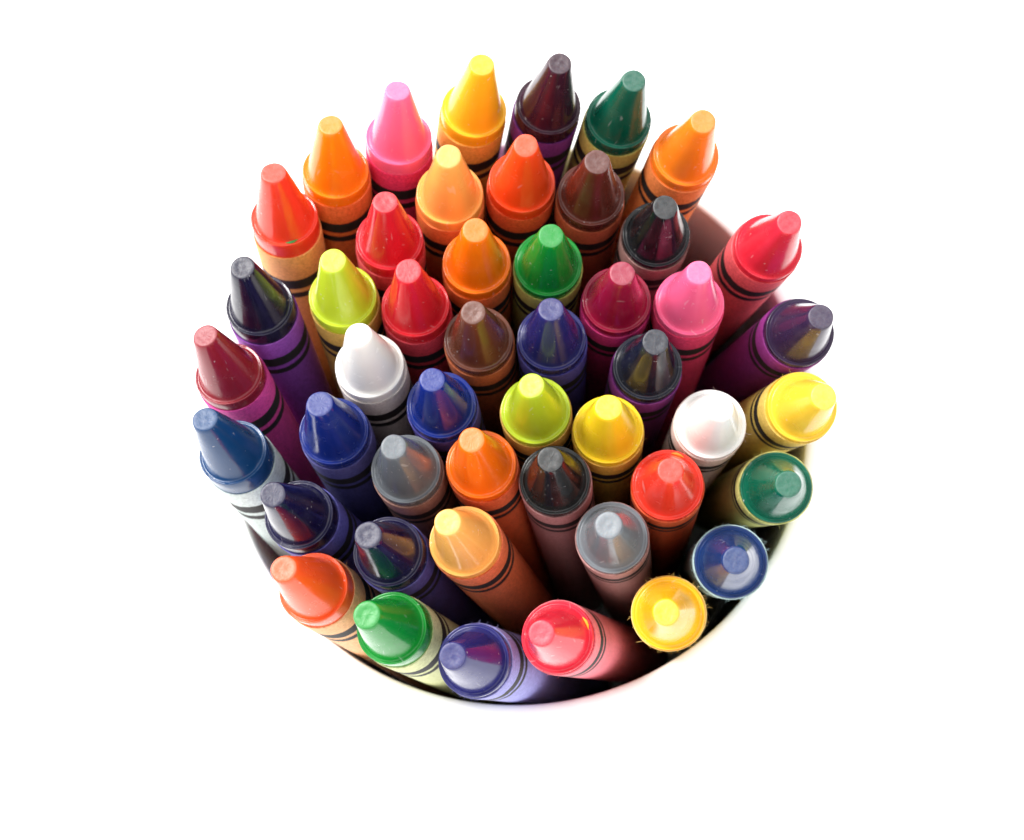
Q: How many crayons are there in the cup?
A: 48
